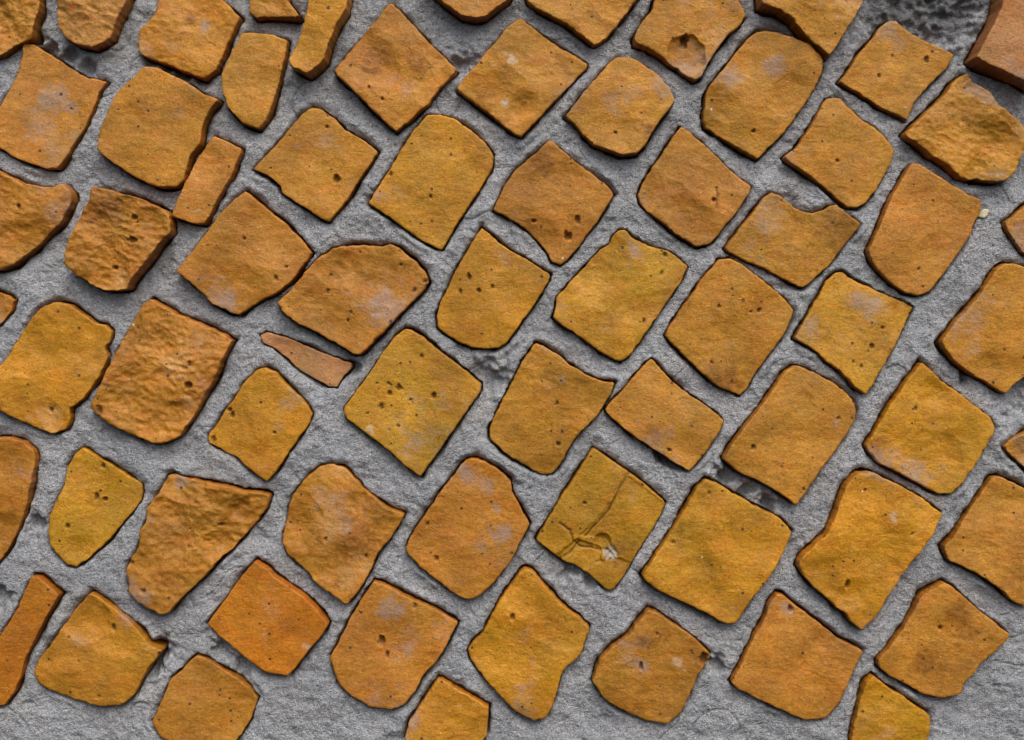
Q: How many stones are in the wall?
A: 68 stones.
